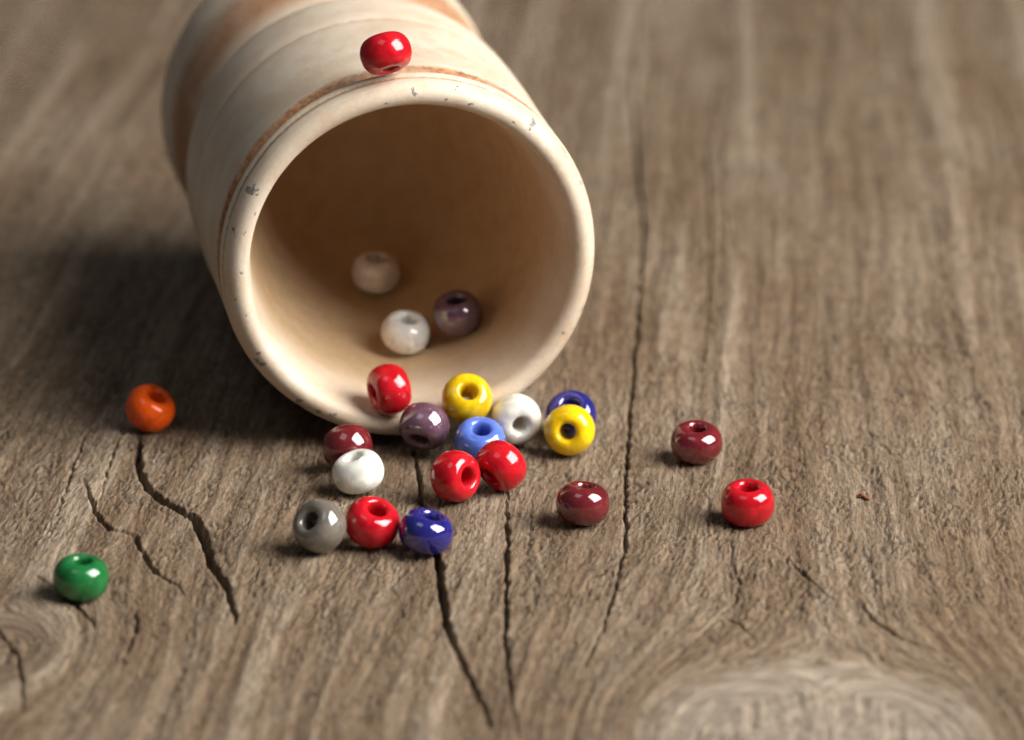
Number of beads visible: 23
